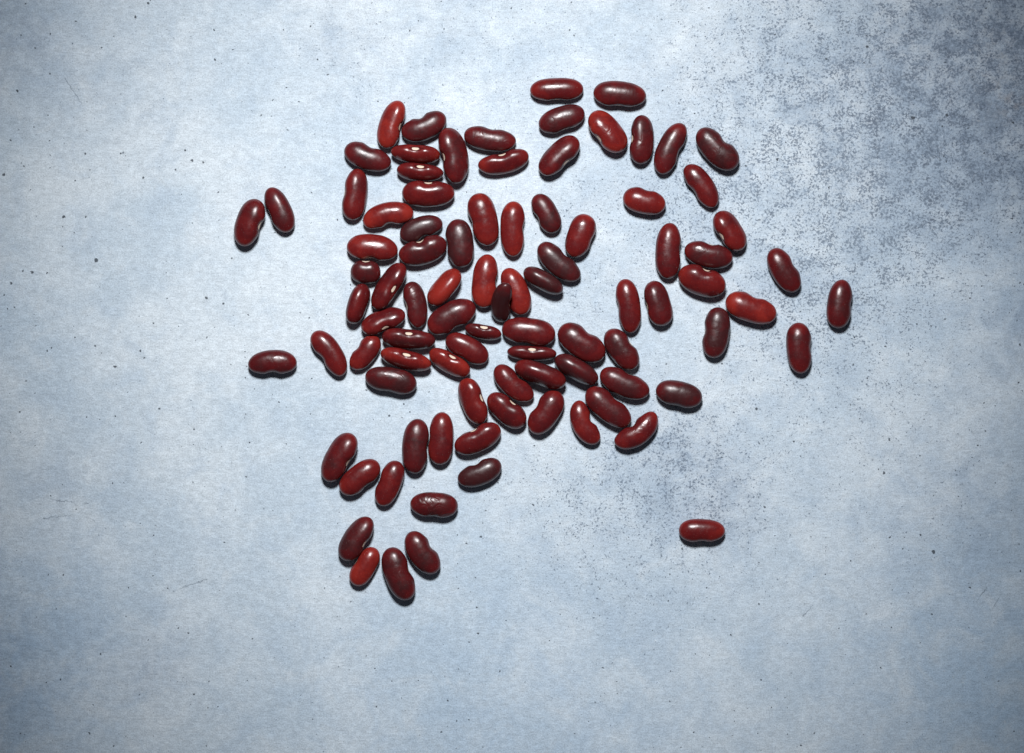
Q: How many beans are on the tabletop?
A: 91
